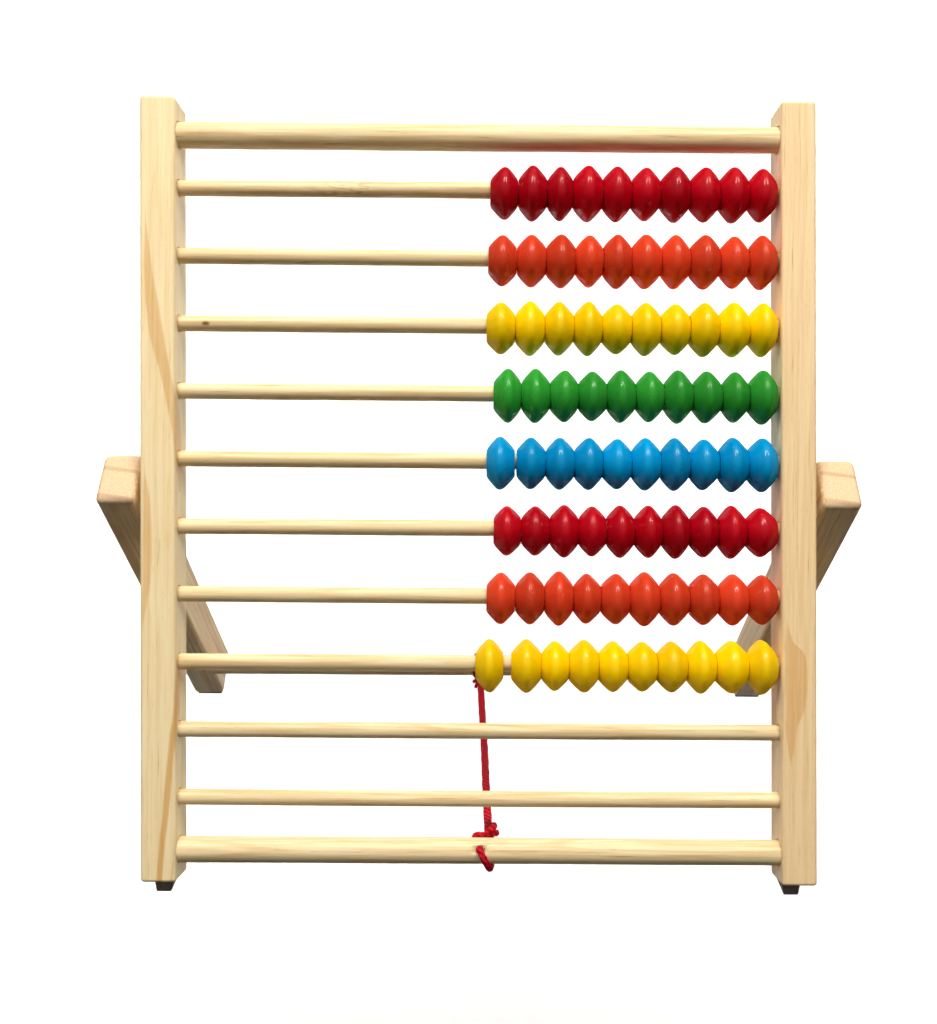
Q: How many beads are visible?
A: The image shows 80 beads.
